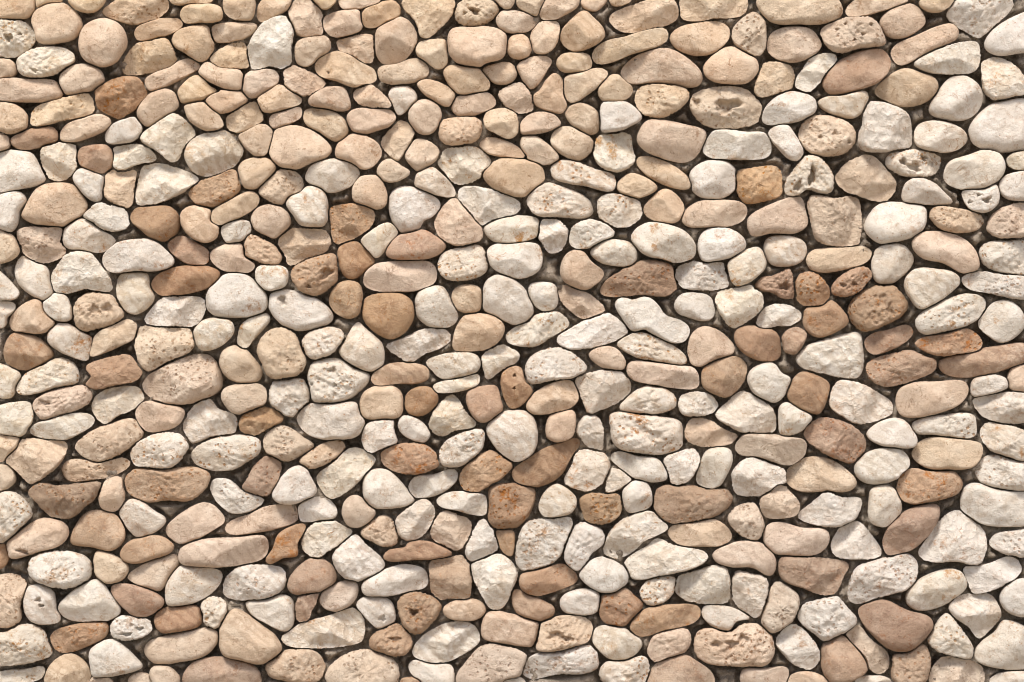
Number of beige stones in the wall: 200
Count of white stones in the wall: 200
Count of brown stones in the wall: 73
